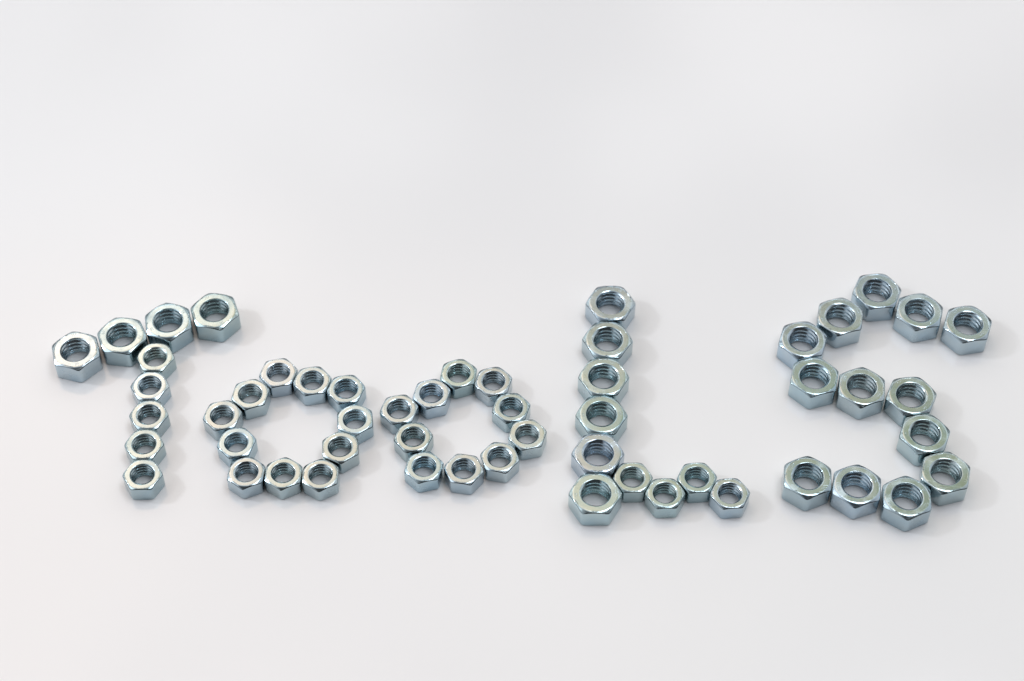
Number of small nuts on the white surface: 30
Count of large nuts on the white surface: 23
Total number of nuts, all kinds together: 53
